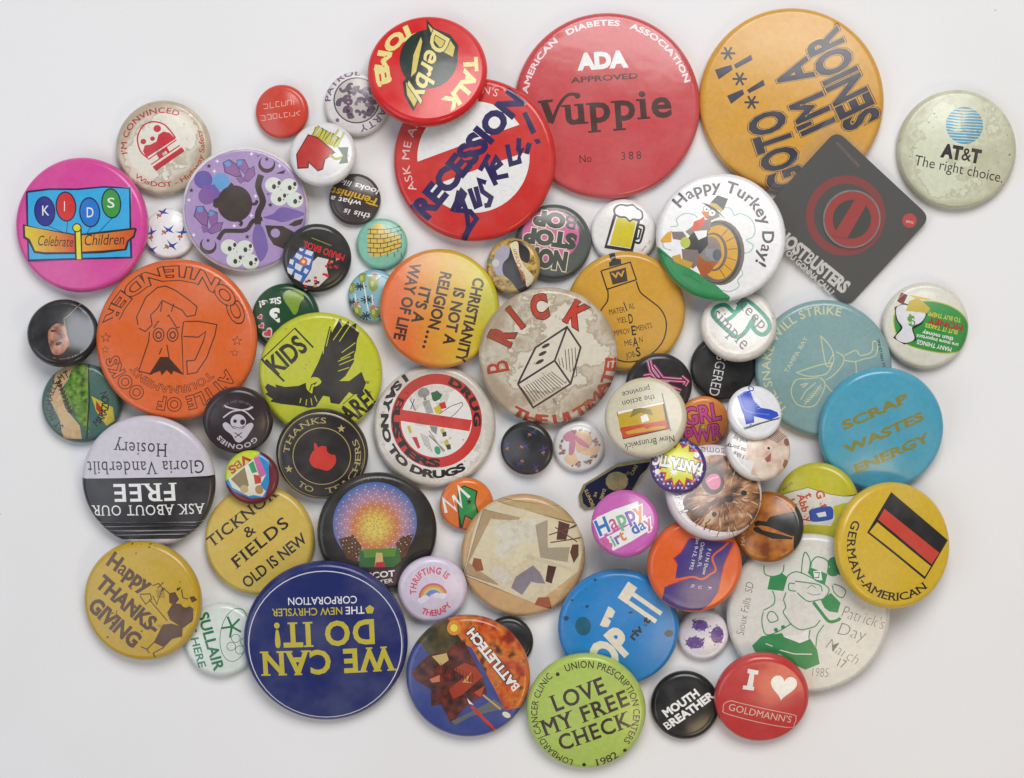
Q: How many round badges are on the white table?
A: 68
